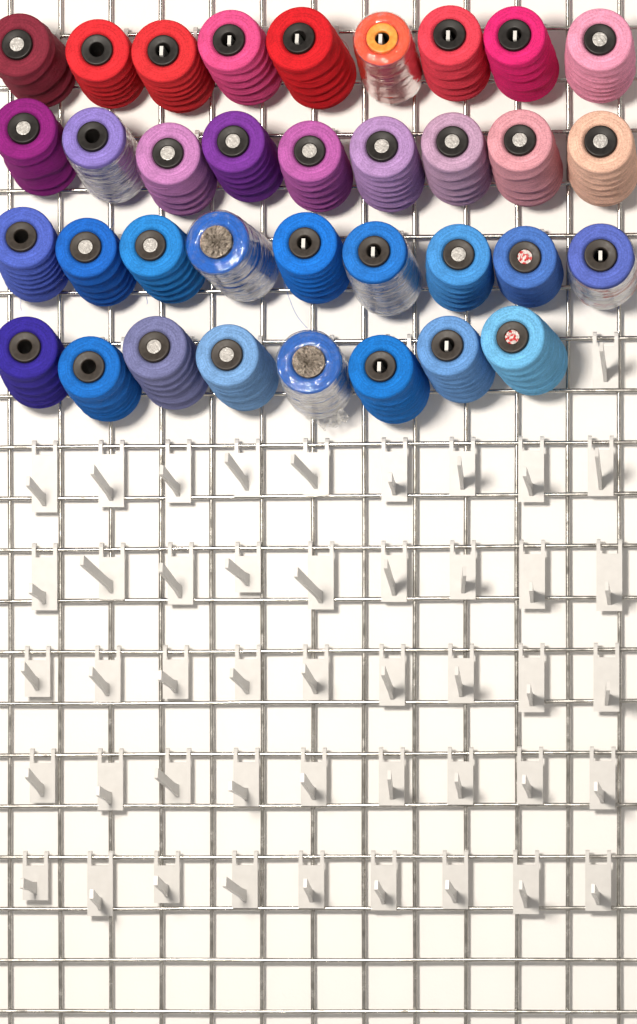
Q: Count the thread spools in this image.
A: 35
